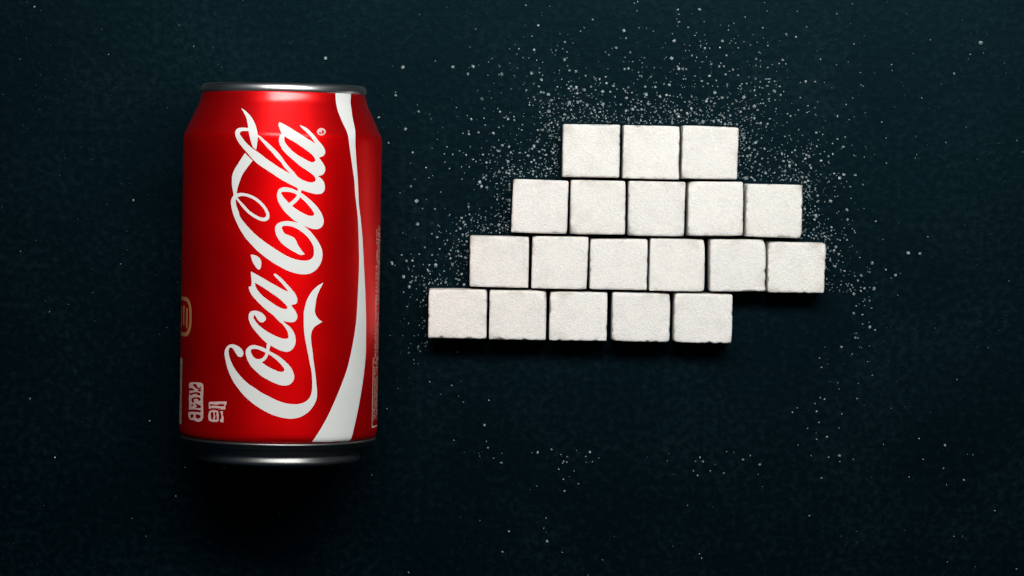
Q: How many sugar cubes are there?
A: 19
